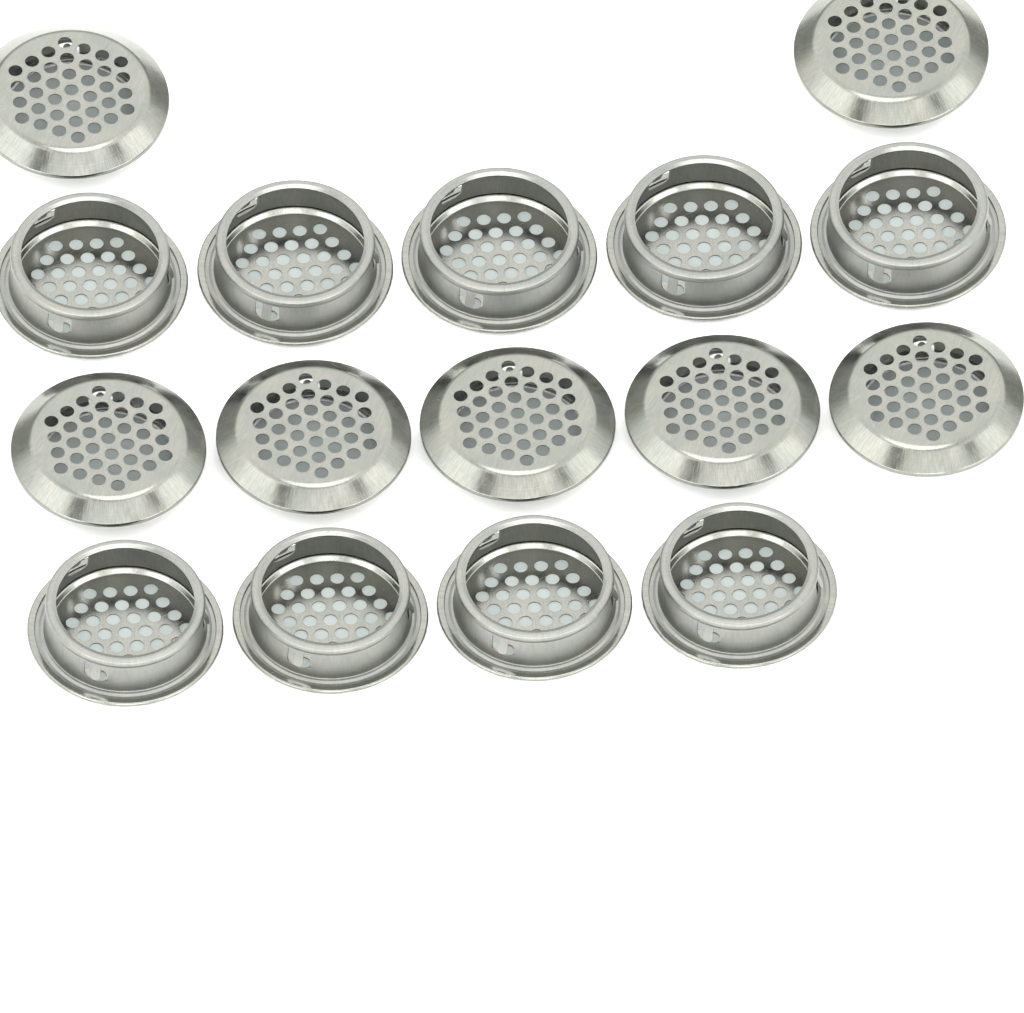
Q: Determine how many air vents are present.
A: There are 16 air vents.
